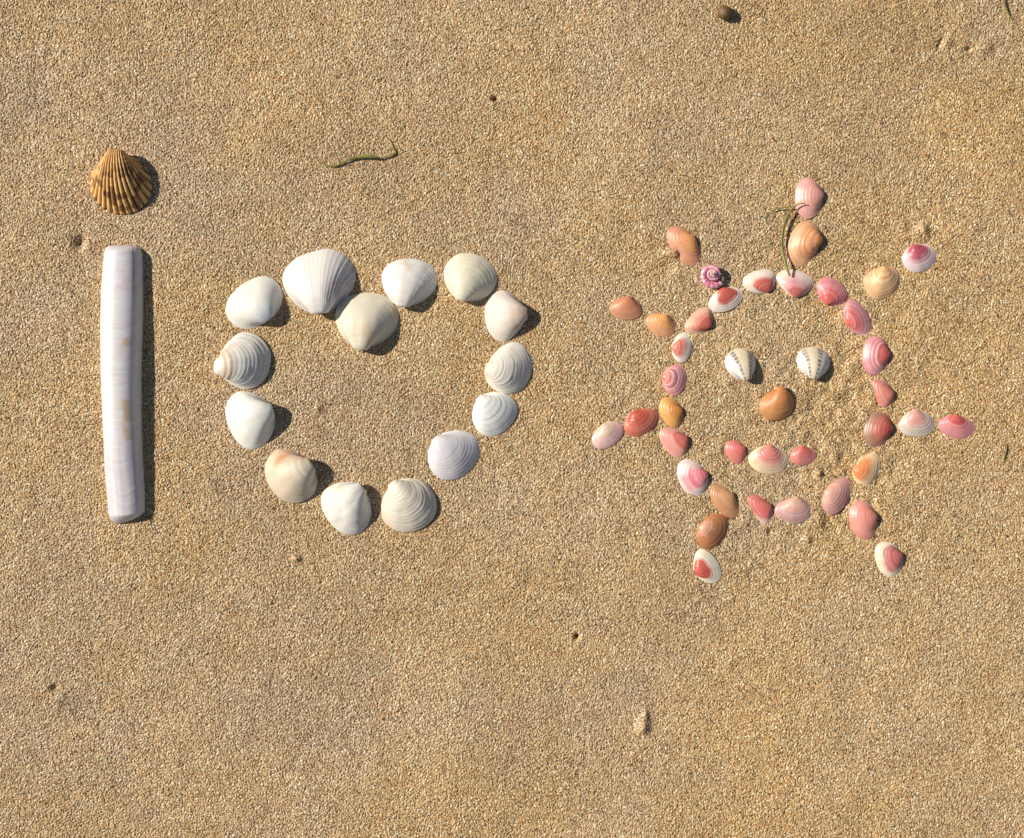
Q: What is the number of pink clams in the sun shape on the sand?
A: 28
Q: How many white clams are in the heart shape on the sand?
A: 14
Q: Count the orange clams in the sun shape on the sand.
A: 10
